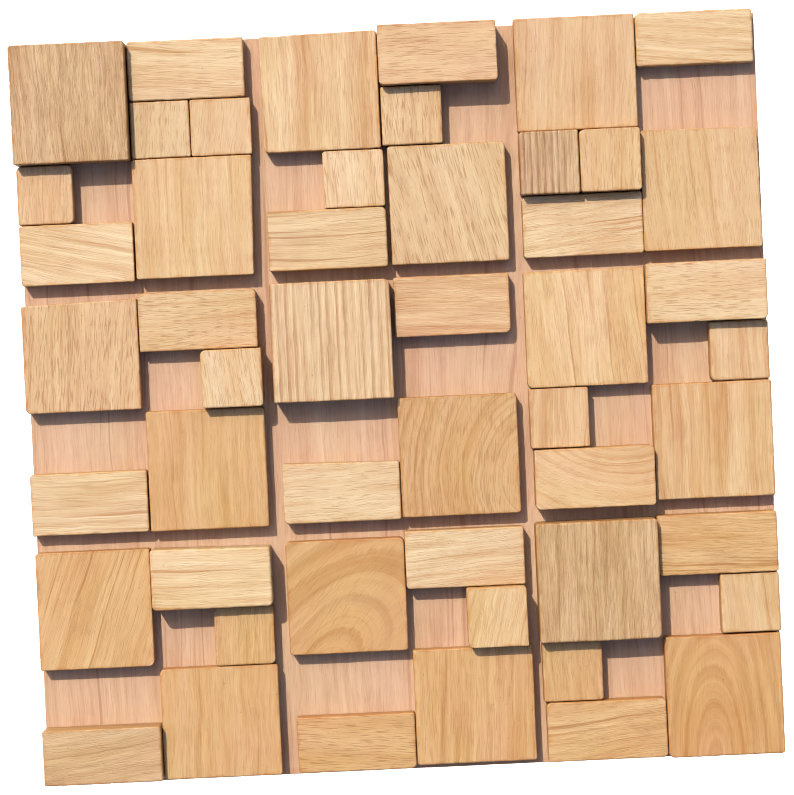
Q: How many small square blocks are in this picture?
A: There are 14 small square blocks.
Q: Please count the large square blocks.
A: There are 18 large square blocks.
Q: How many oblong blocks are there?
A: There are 18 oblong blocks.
